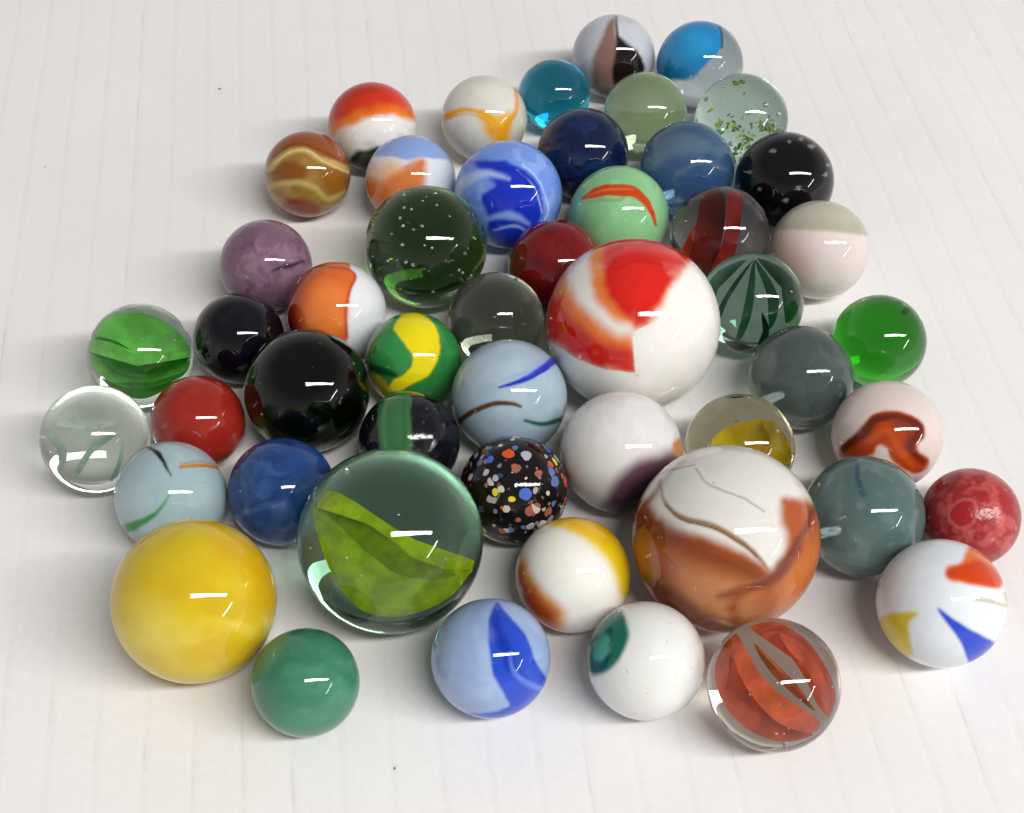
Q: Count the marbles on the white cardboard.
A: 50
